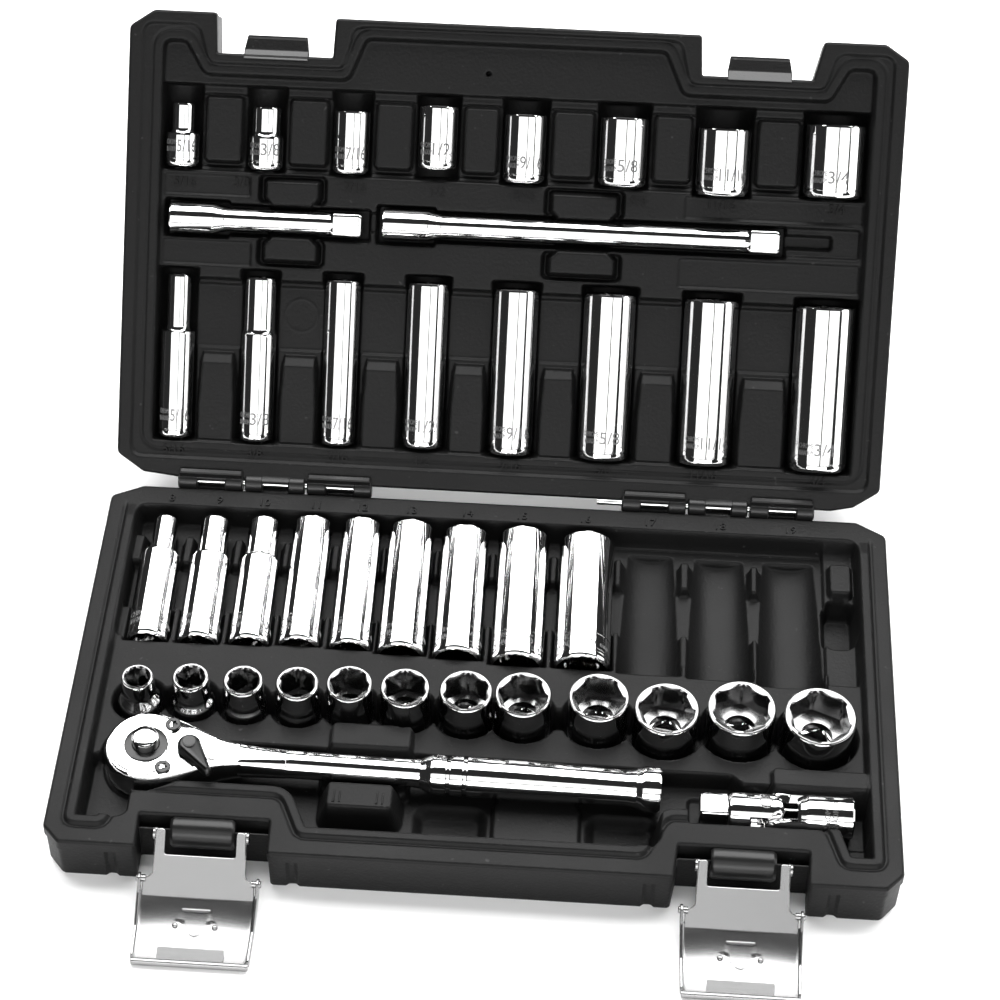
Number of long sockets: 17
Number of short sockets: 20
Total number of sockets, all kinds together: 37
